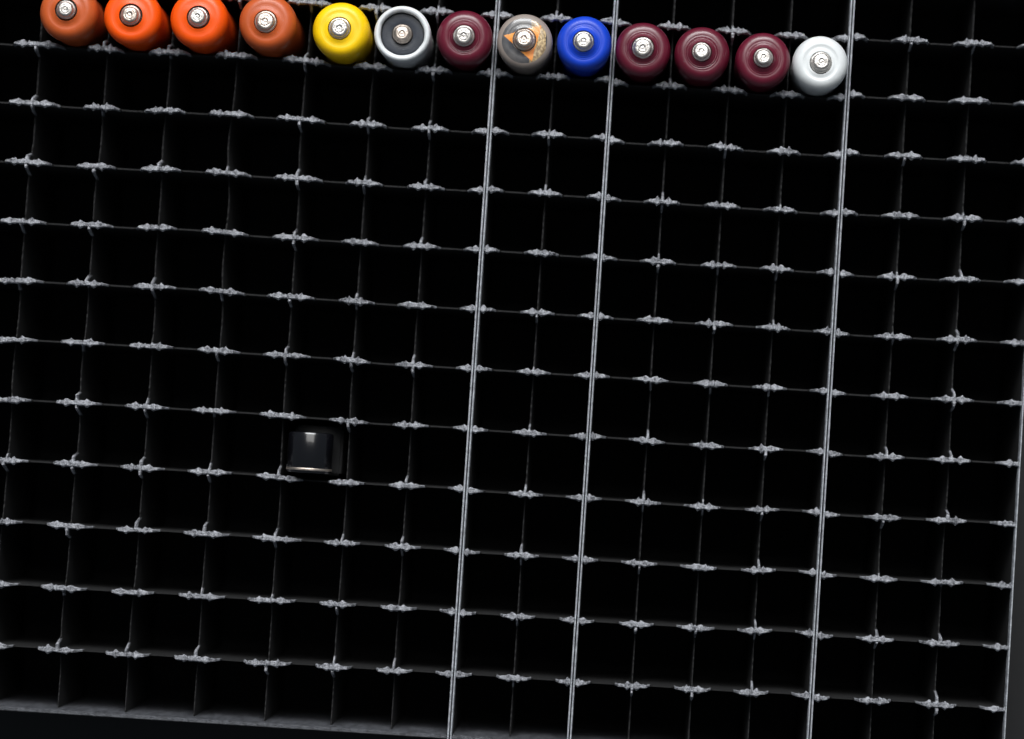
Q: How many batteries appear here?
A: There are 13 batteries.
